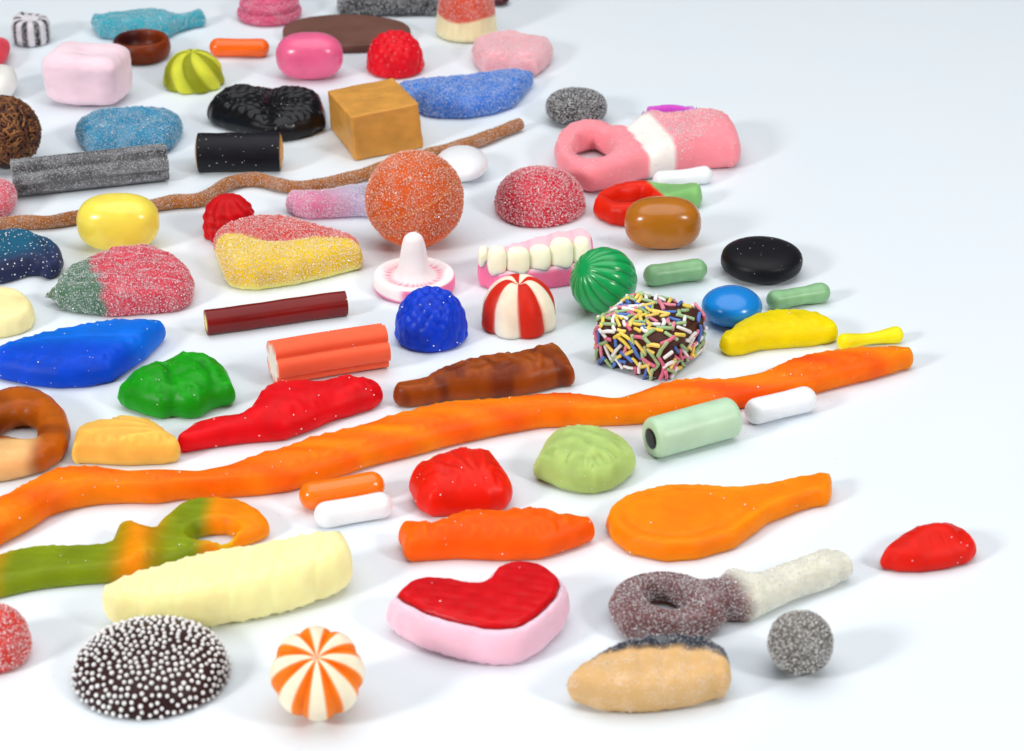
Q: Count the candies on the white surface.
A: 80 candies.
